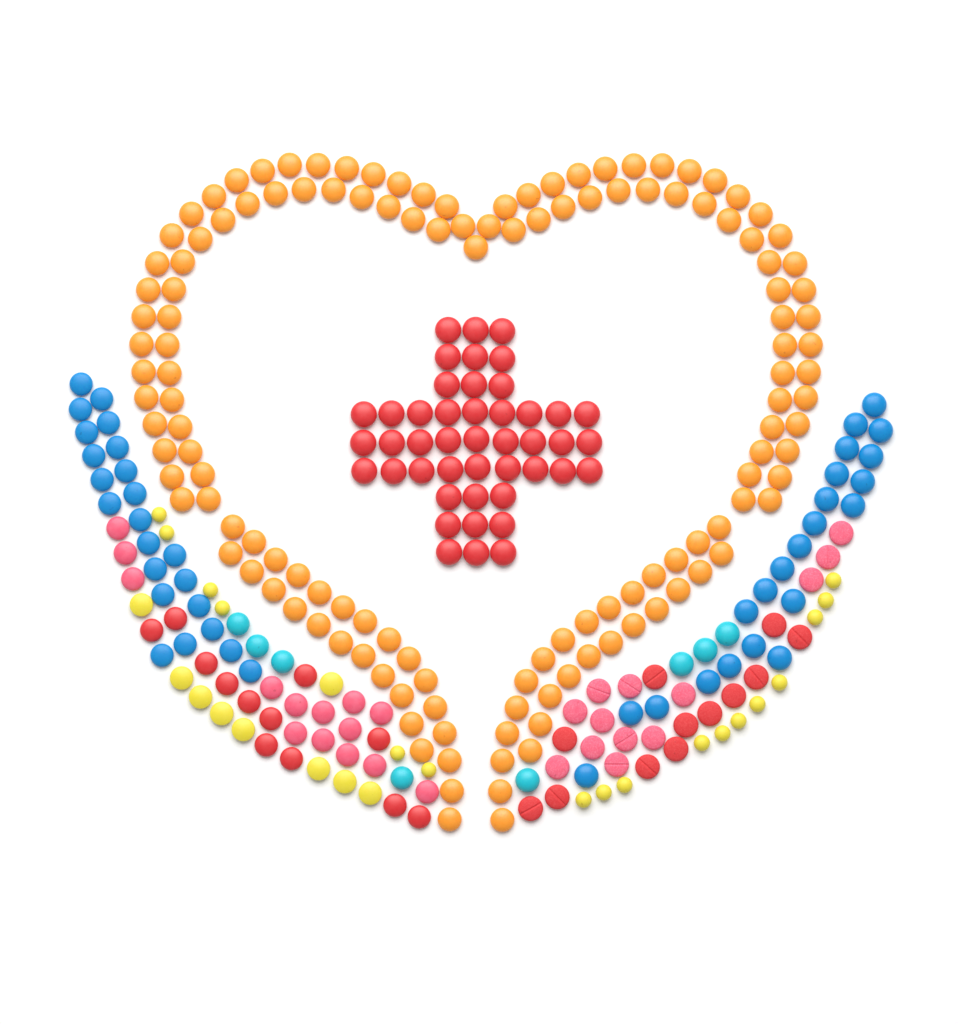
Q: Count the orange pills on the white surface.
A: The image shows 139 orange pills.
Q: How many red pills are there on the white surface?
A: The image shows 69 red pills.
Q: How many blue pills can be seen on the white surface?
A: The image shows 45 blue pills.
